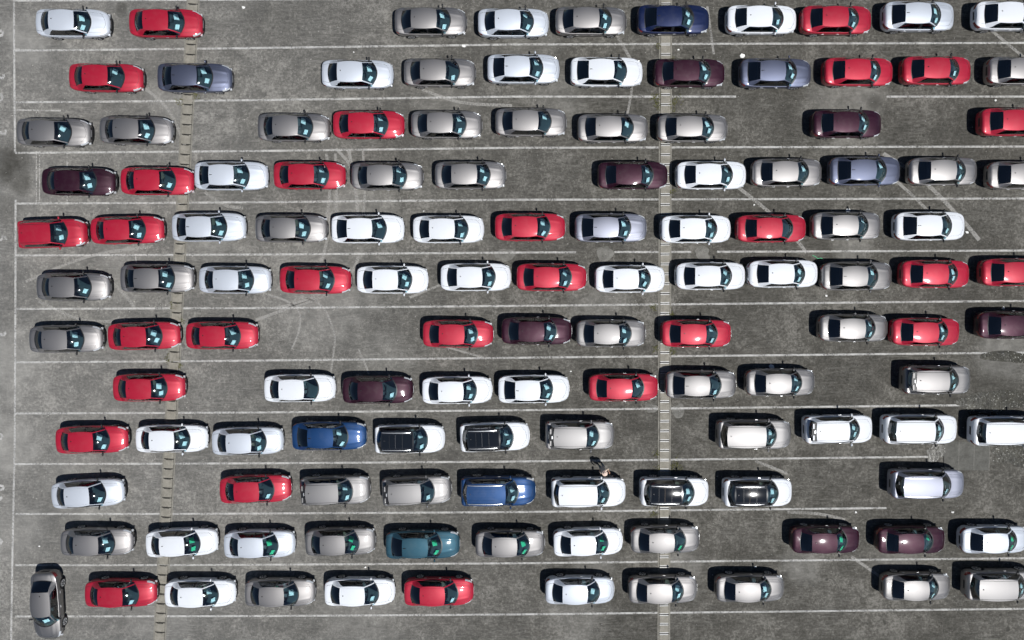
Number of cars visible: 129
